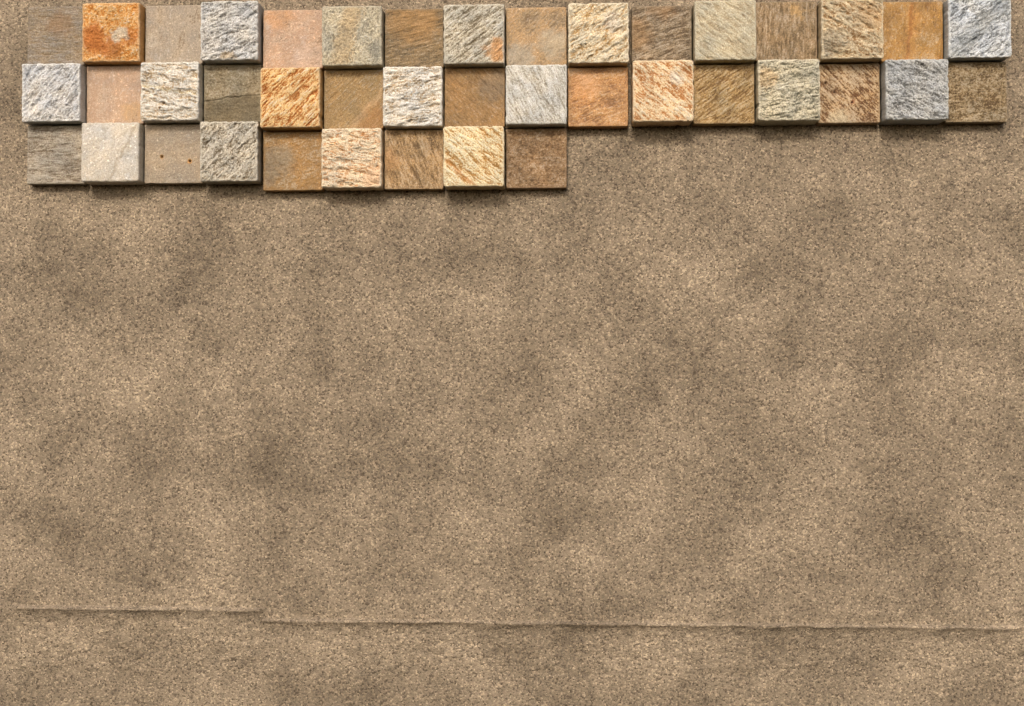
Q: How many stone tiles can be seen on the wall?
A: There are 41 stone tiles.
